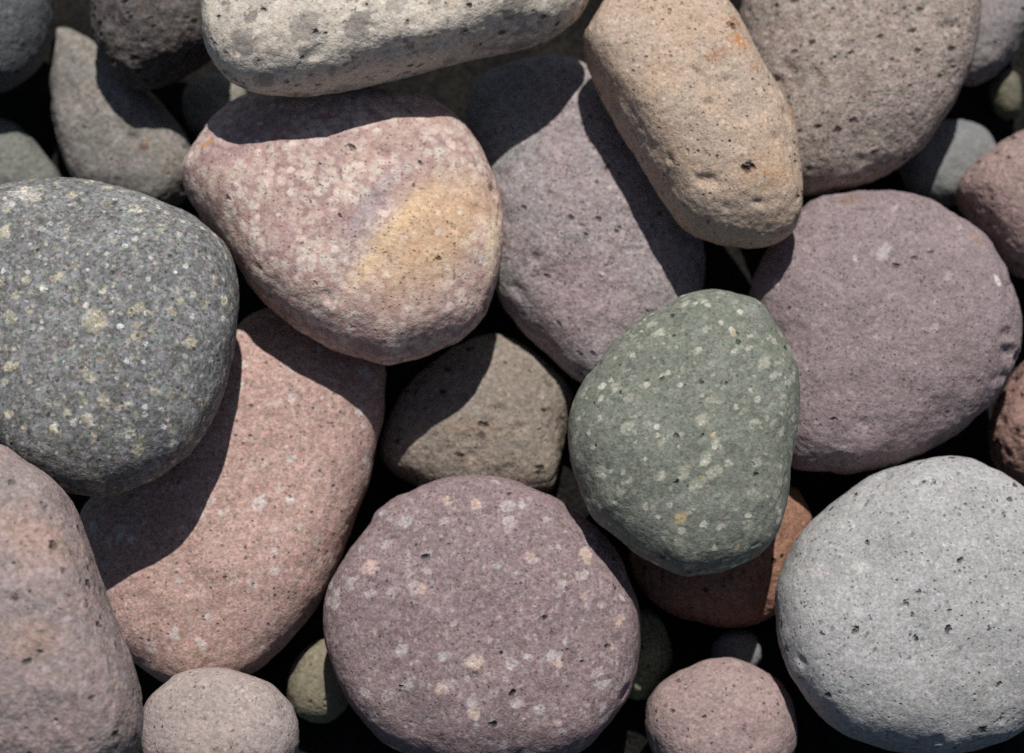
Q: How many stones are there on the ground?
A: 29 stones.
